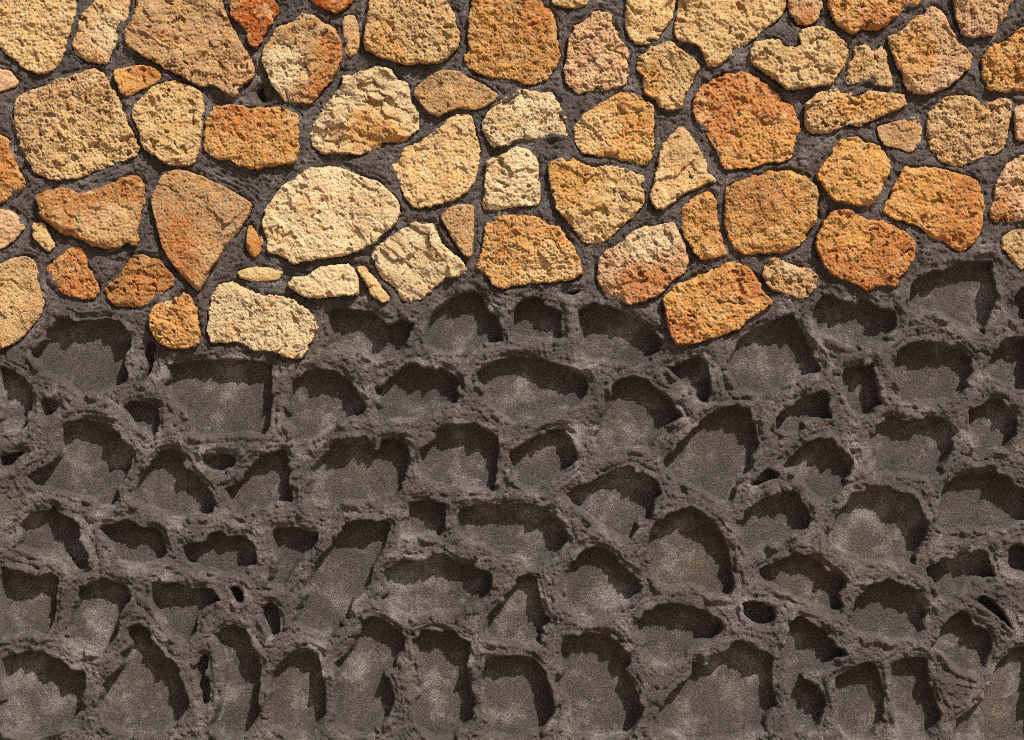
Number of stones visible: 67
